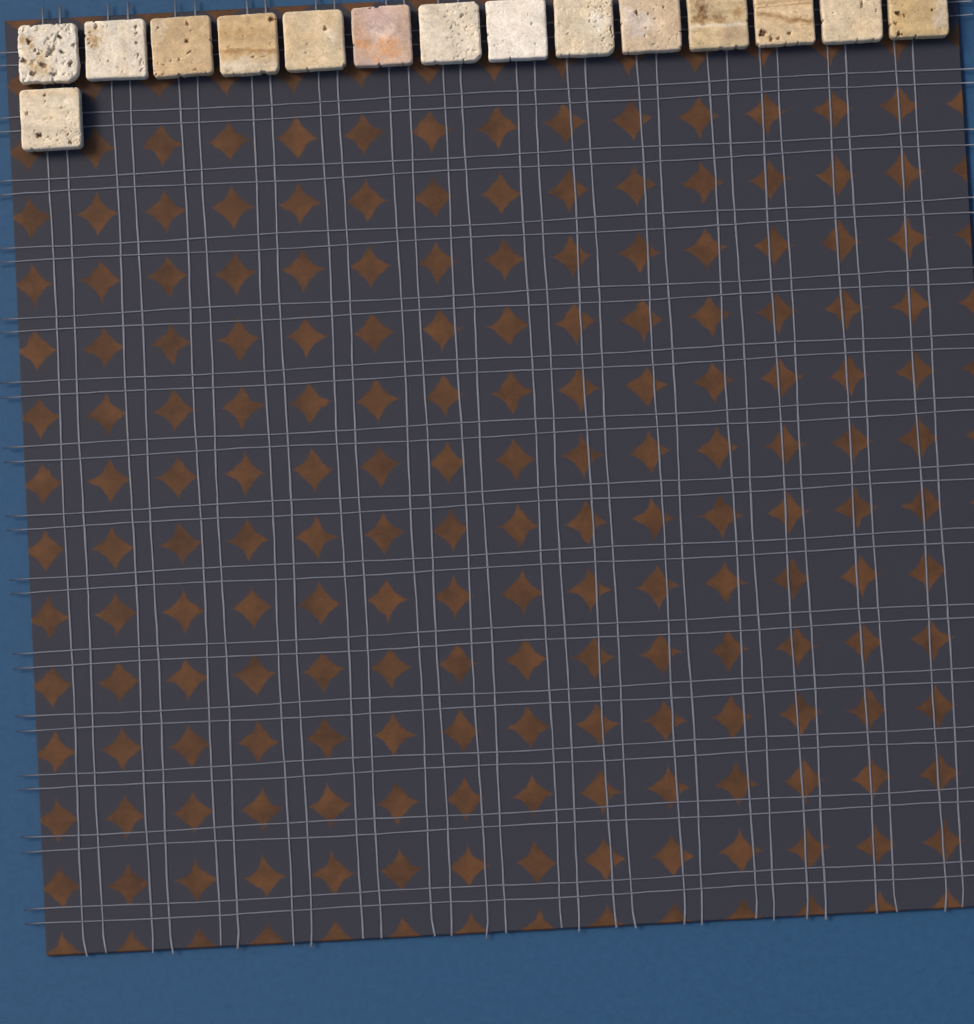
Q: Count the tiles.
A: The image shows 15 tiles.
